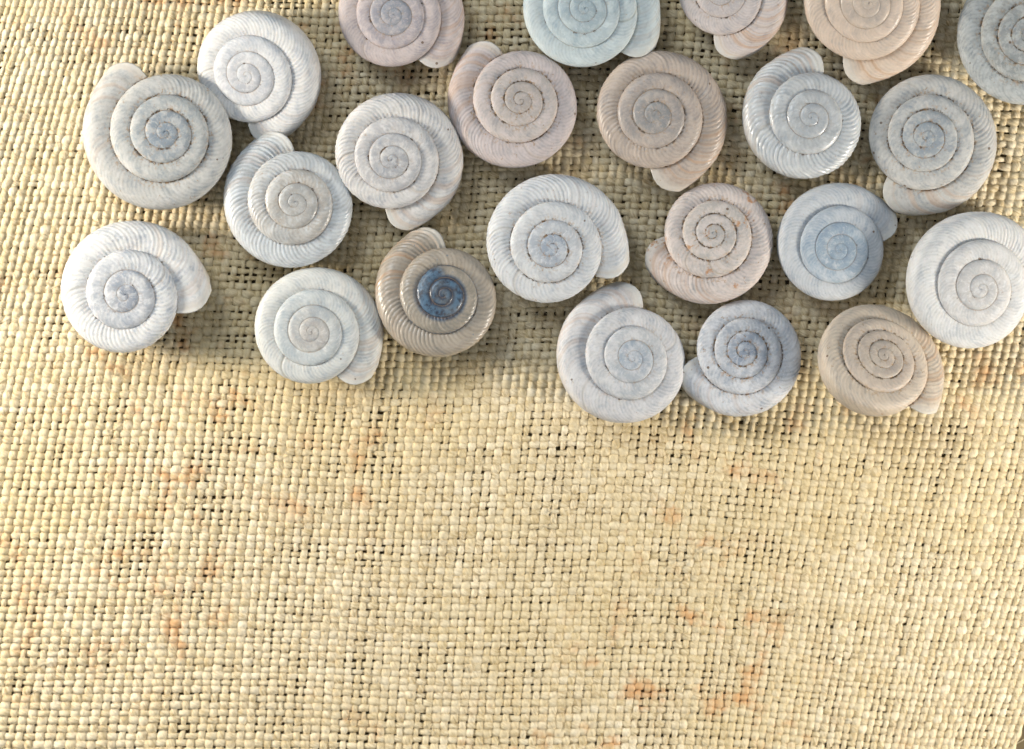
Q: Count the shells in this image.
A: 23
